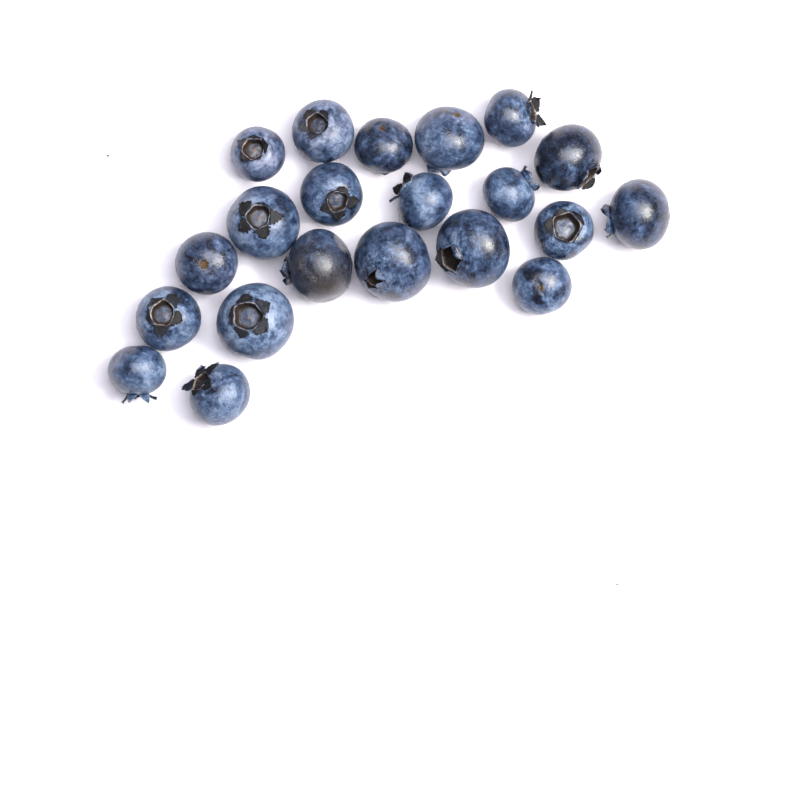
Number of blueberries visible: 21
